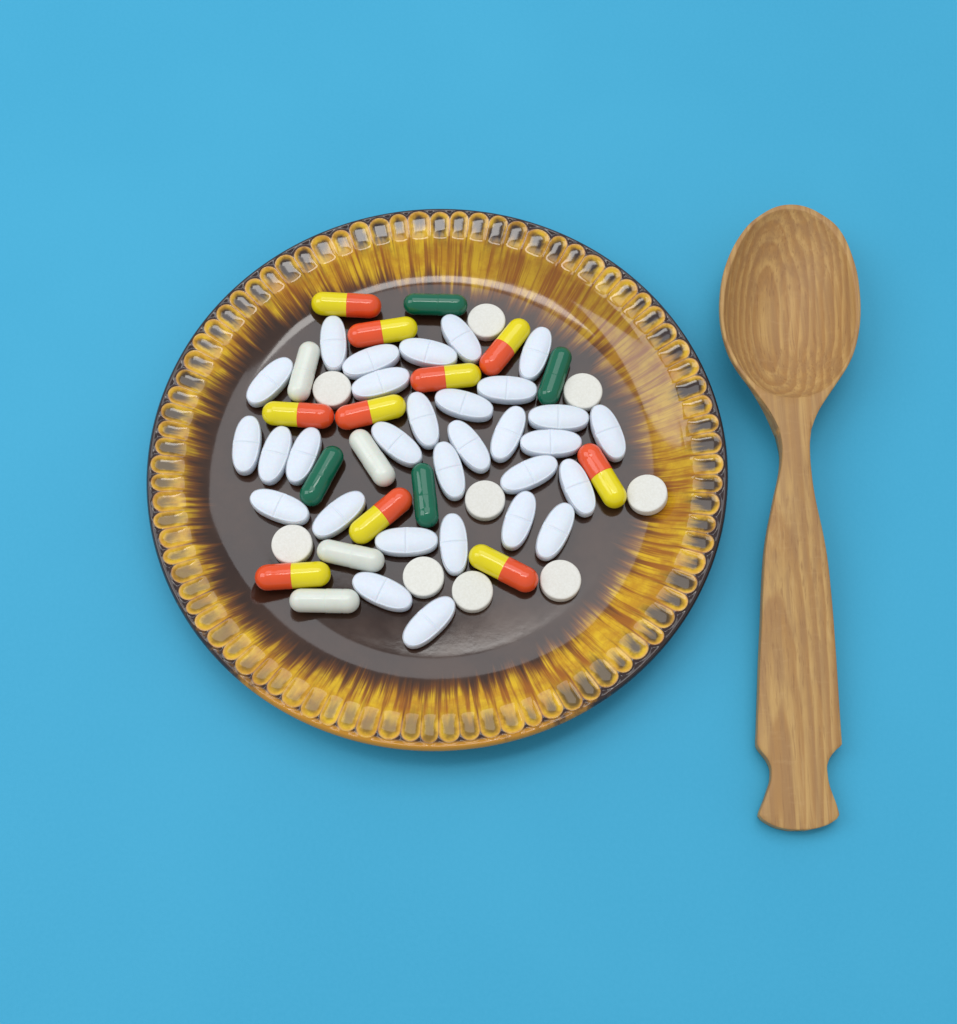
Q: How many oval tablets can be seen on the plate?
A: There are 30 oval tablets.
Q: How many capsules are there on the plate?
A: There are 18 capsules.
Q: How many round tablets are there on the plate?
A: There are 9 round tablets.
